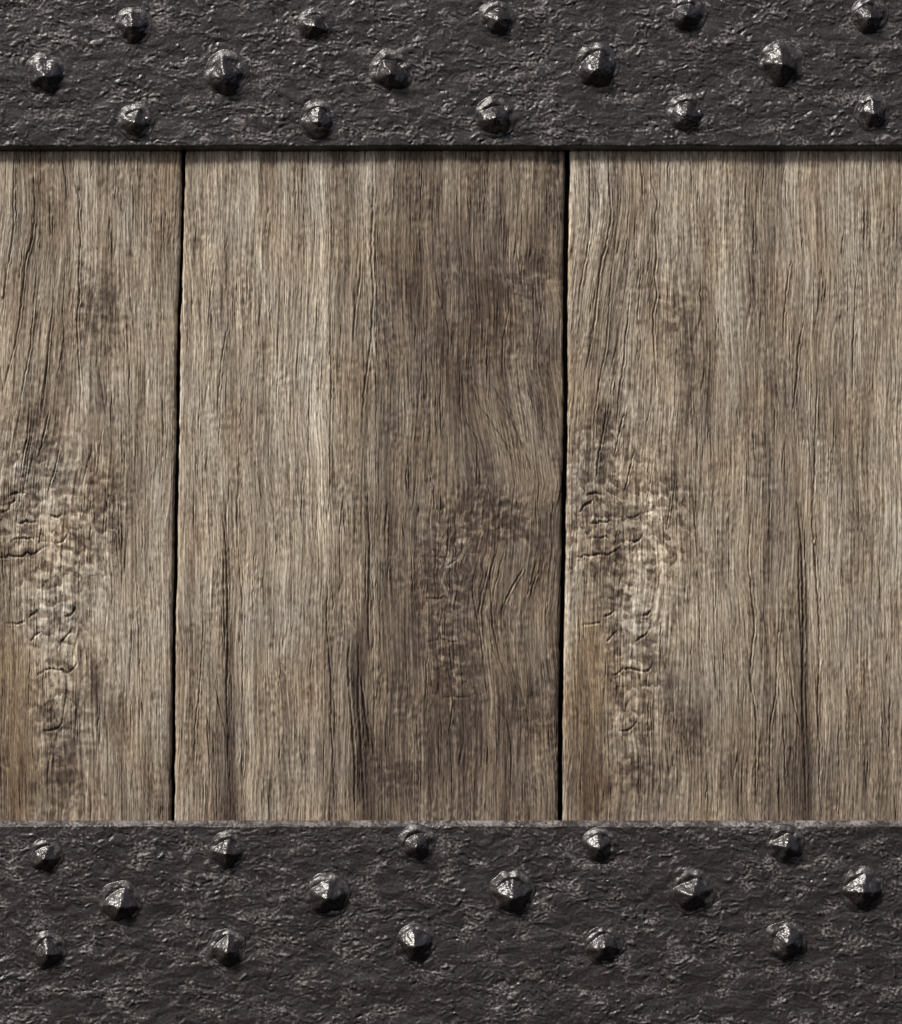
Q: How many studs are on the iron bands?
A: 30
